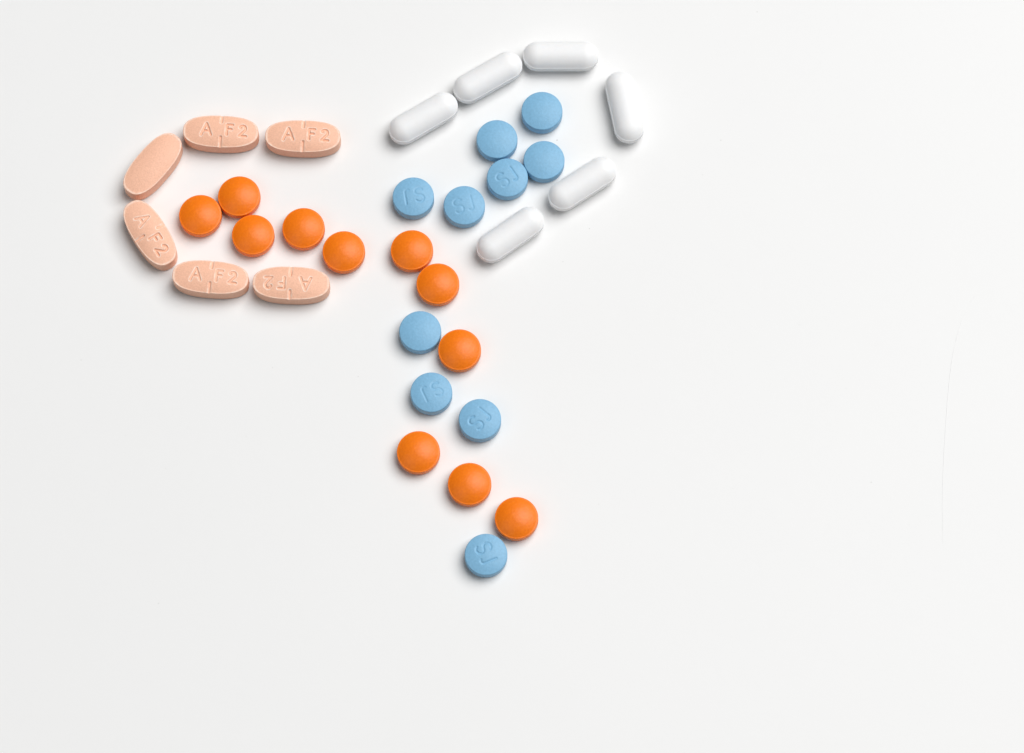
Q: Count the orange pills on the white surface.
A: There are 11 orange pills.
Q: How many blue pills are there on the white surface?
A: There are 10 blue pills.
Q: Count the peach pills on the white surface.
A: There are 6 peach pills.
